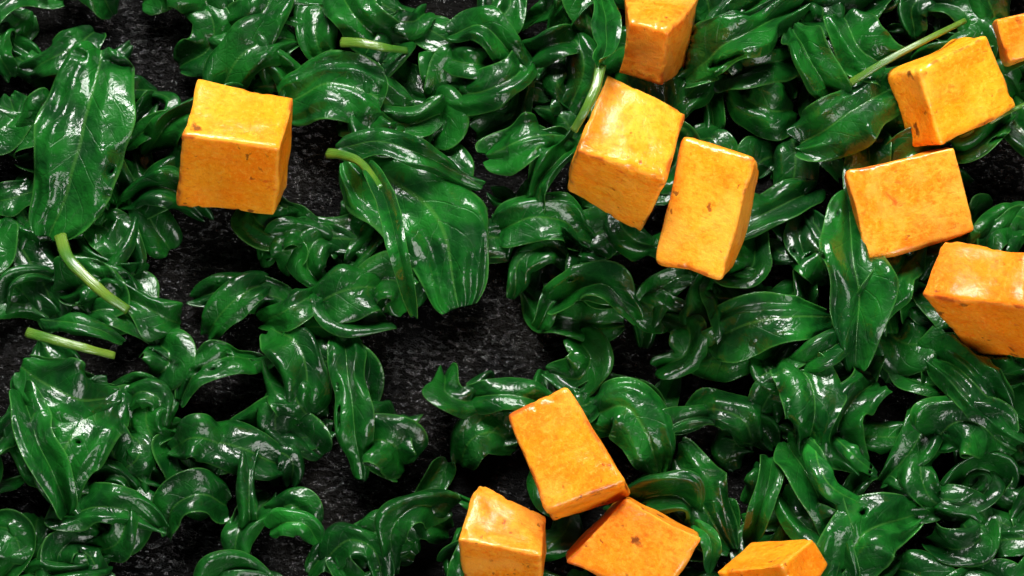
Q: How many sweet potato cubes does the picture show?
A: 12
